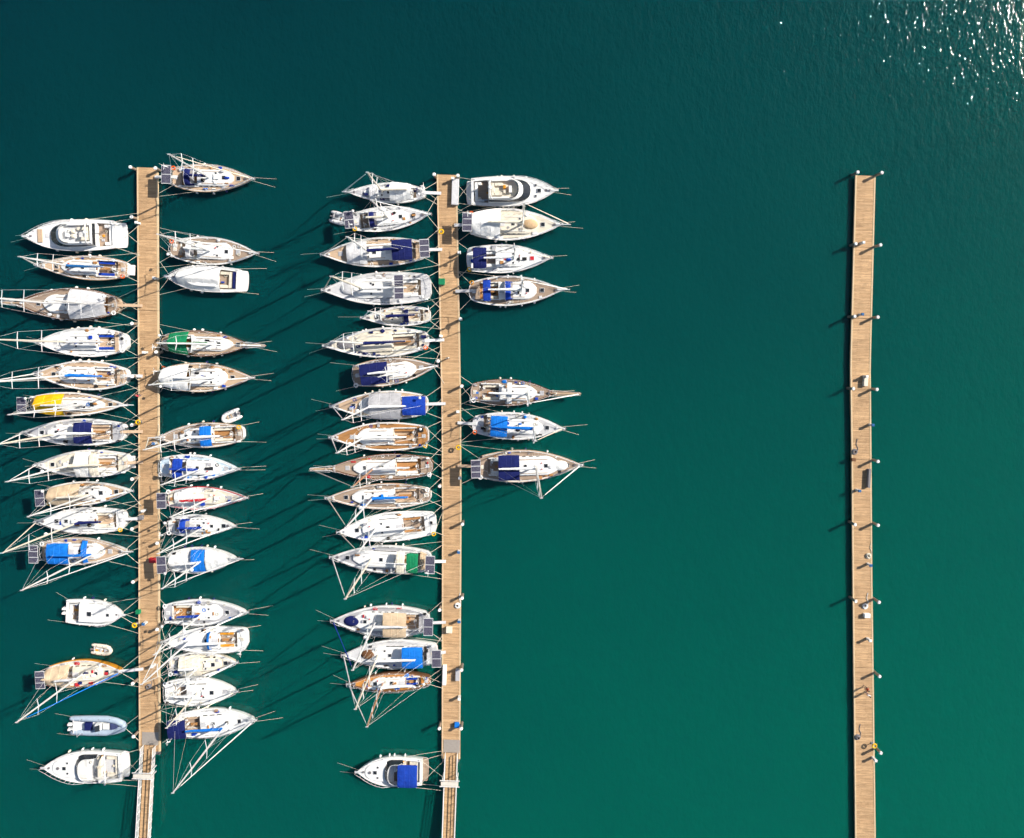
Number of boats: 57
